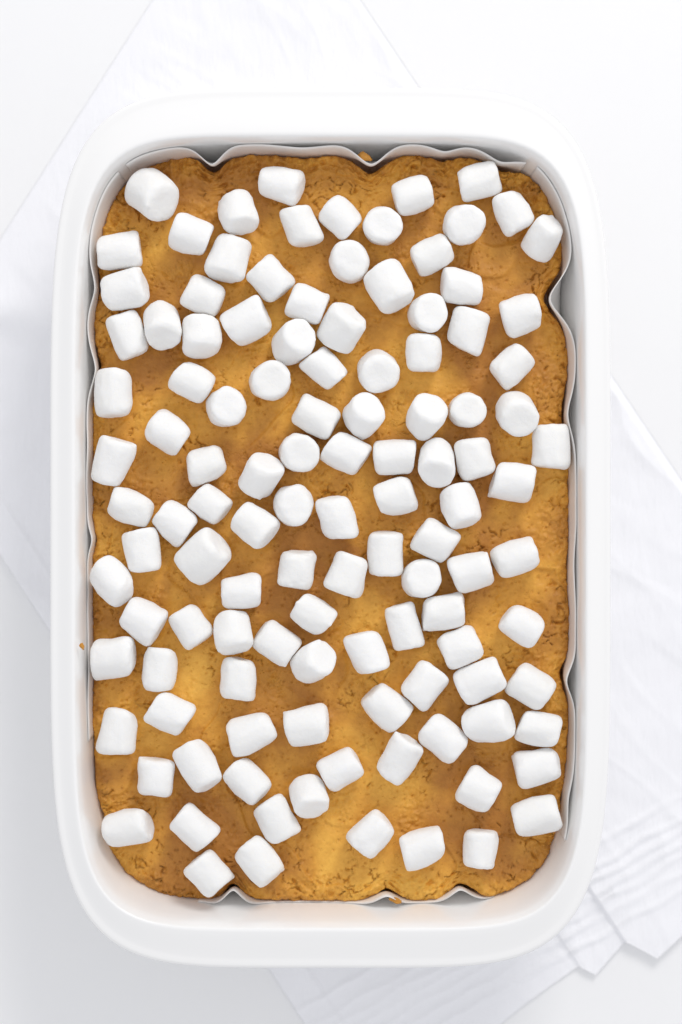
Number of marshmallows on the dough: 116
